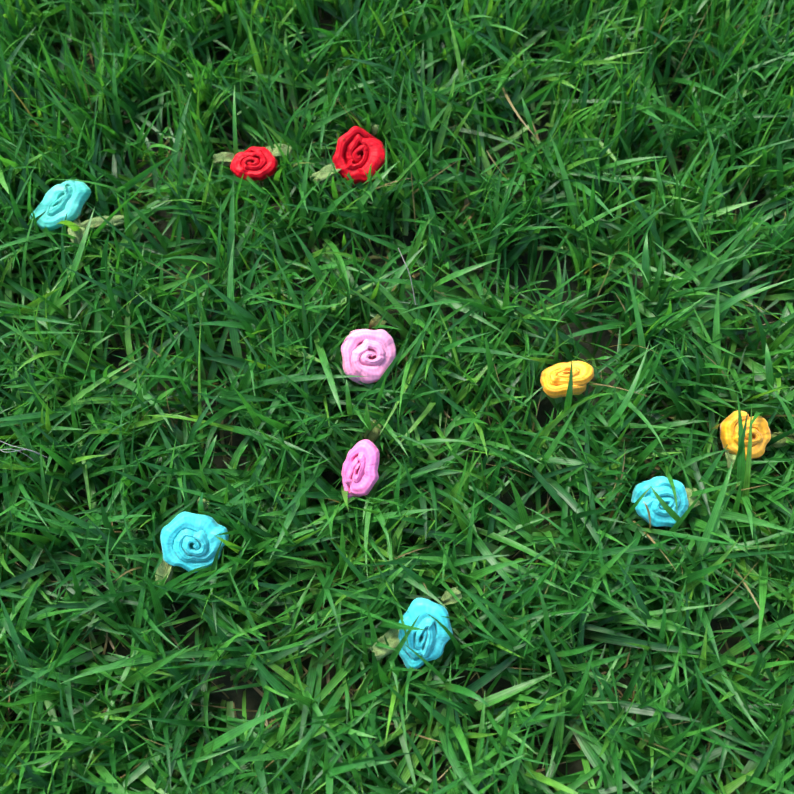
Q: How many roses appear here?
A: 10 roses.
